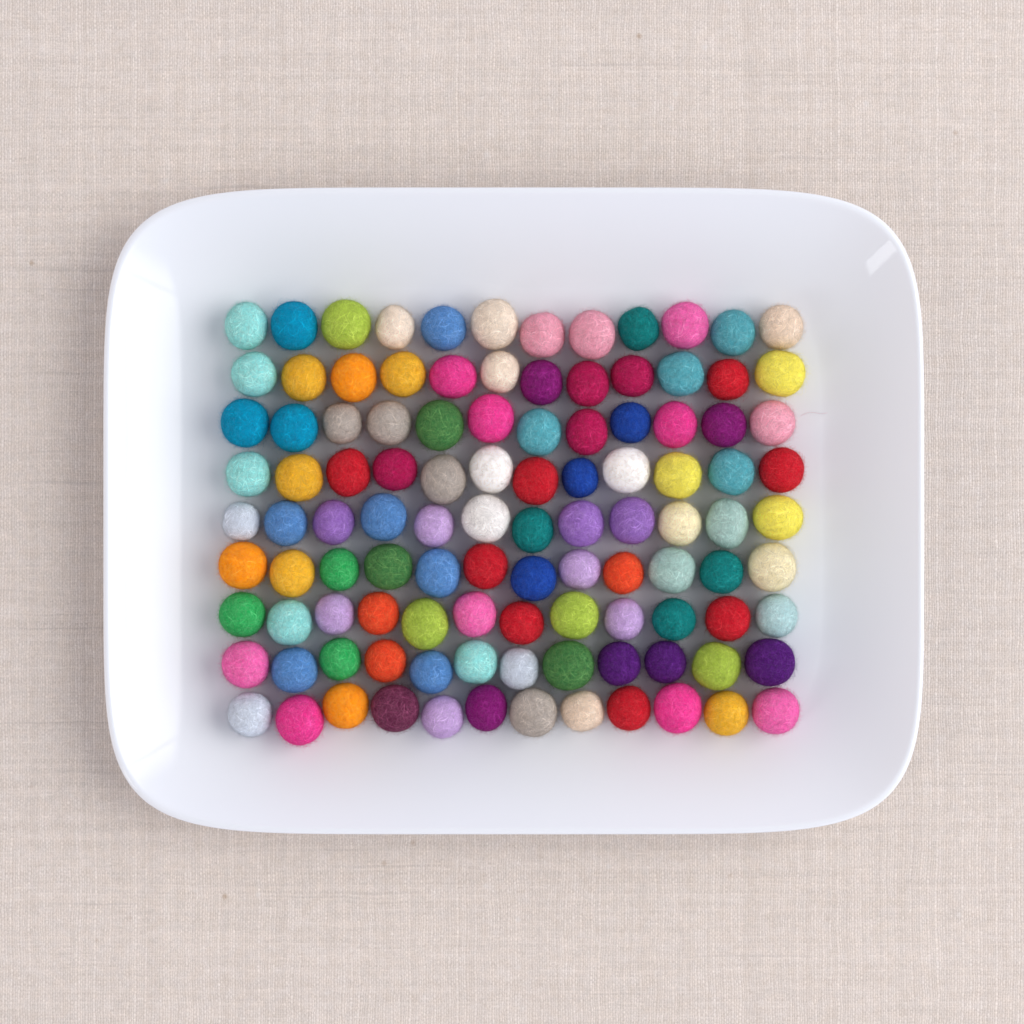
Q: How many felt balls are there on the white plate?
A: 108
